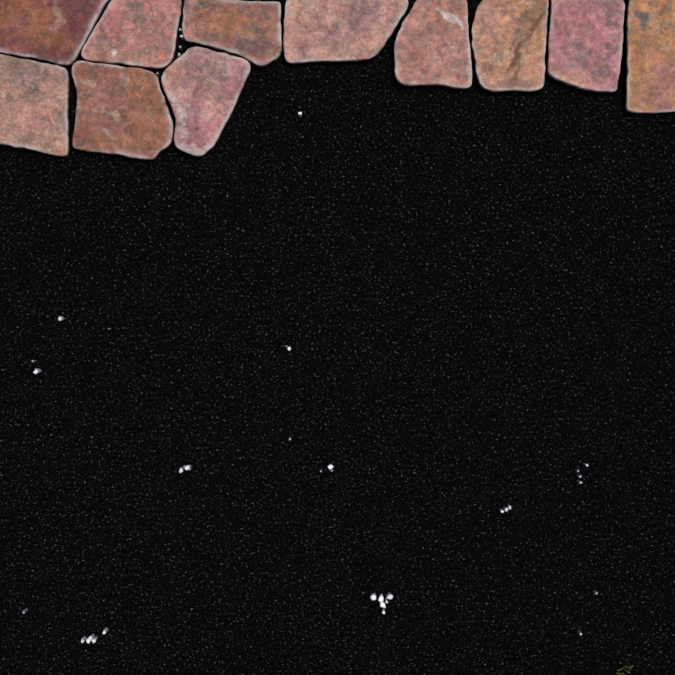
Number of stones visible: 11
